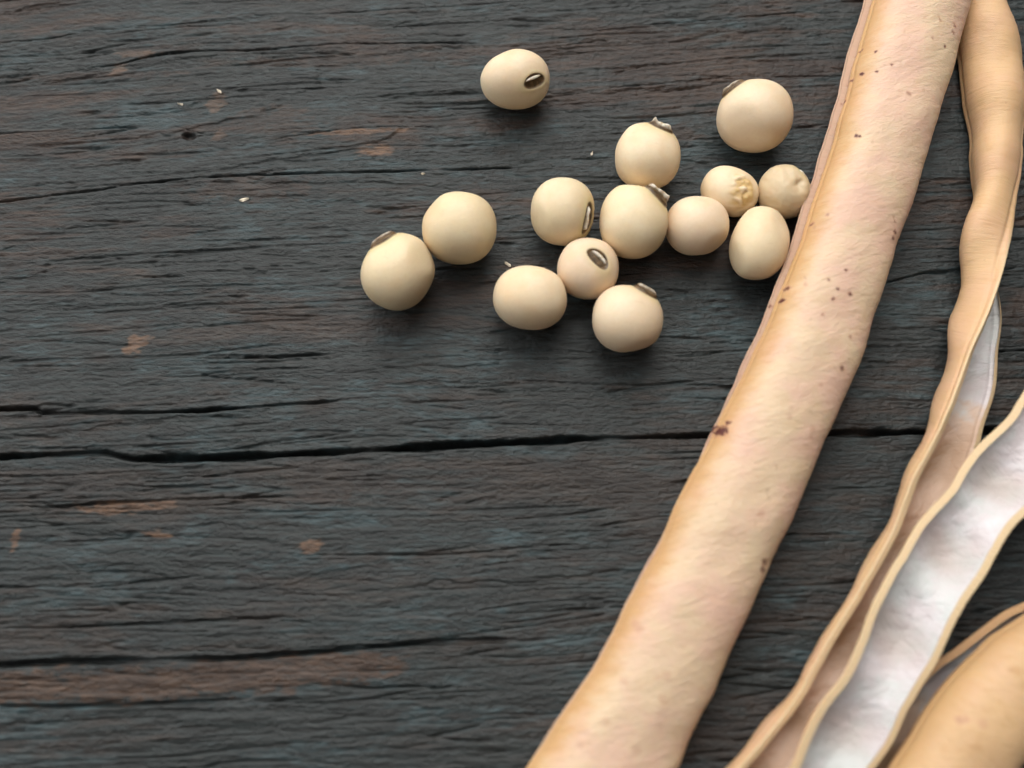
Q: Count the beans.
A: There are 14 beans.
